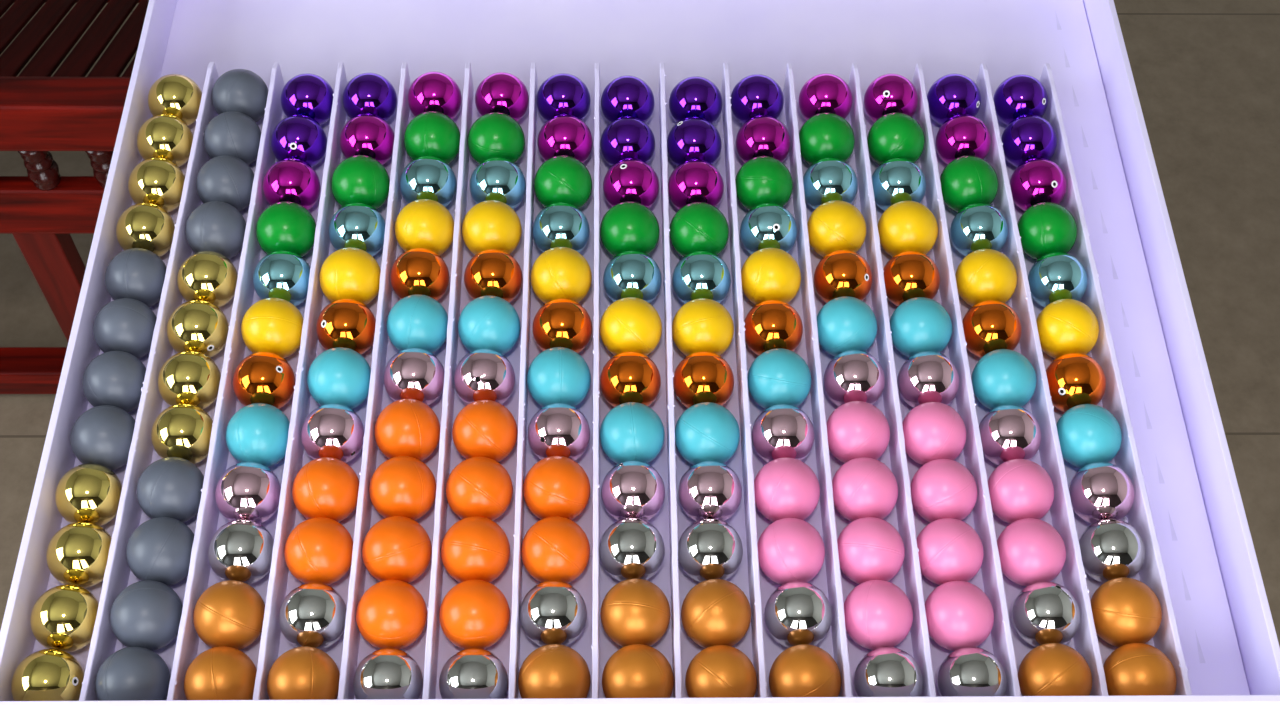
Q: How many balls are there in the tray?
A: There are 168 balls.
